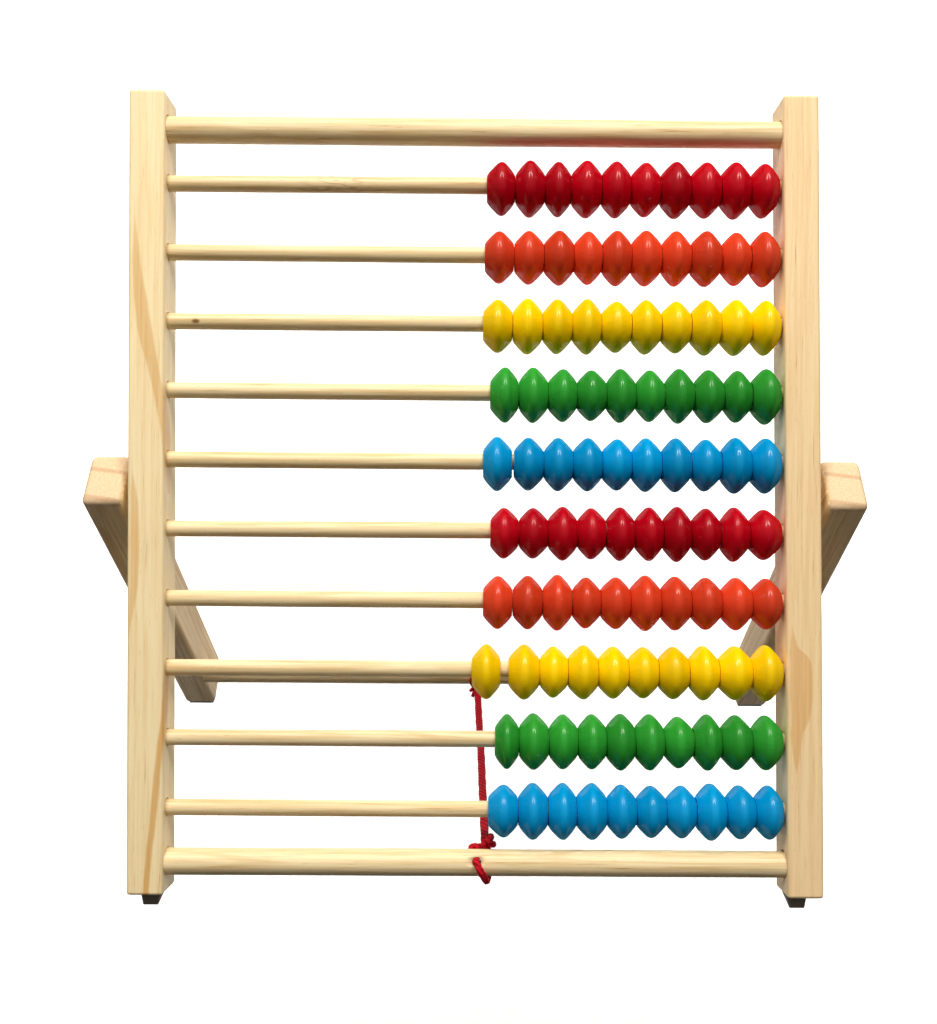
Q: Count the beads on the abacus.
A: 100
